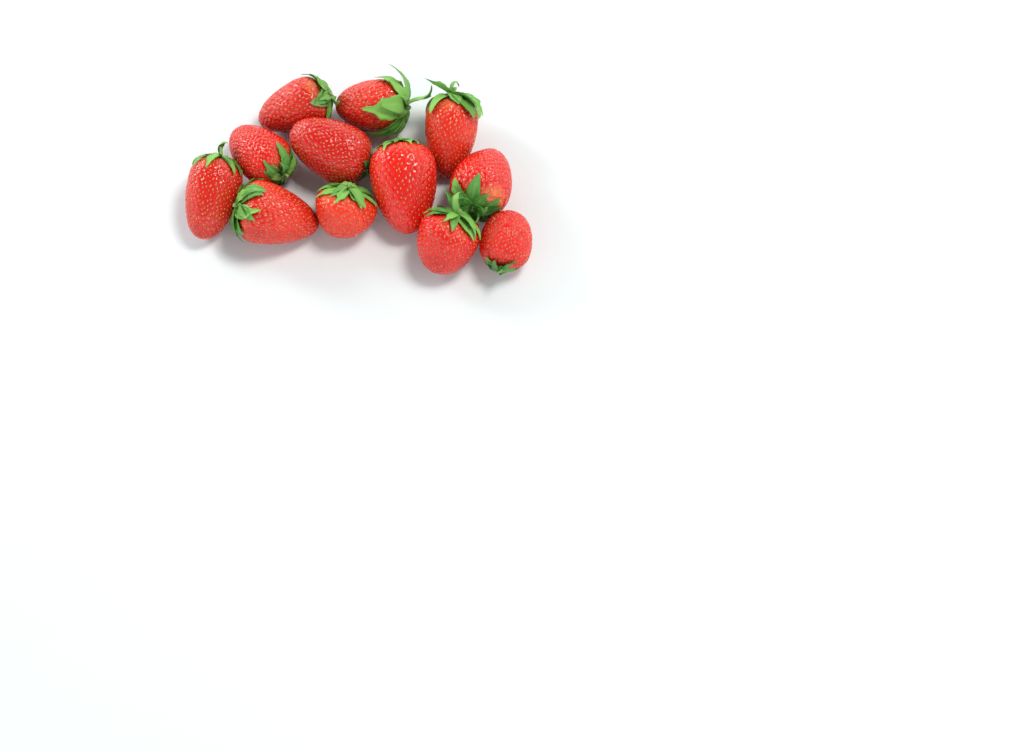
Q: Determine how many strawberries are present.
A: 12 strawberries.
